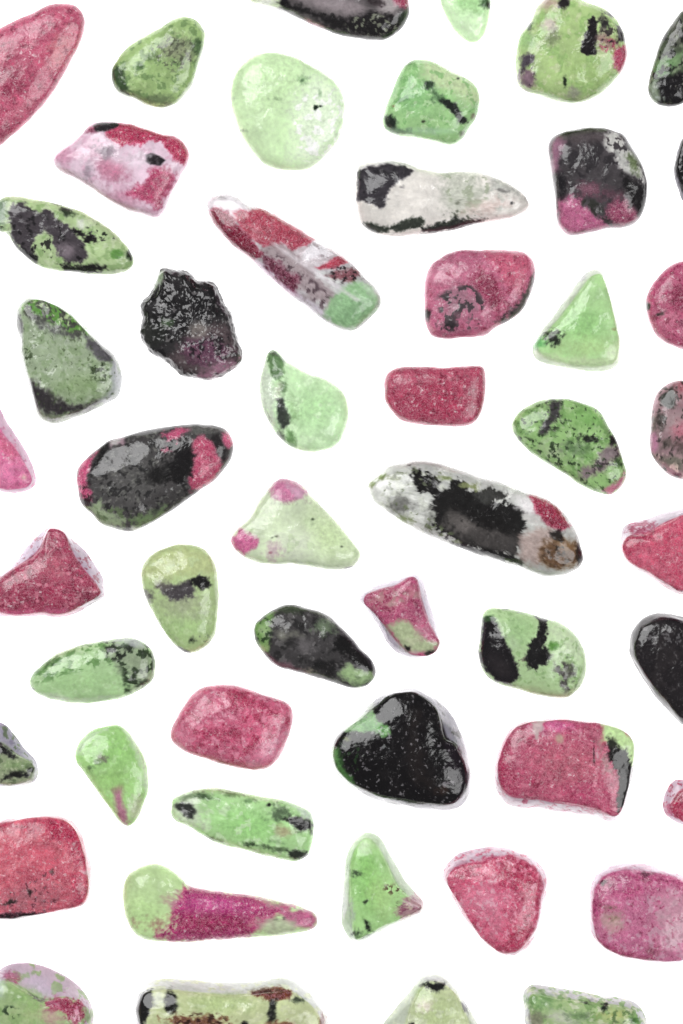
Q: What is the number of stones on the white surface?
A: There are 51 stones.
